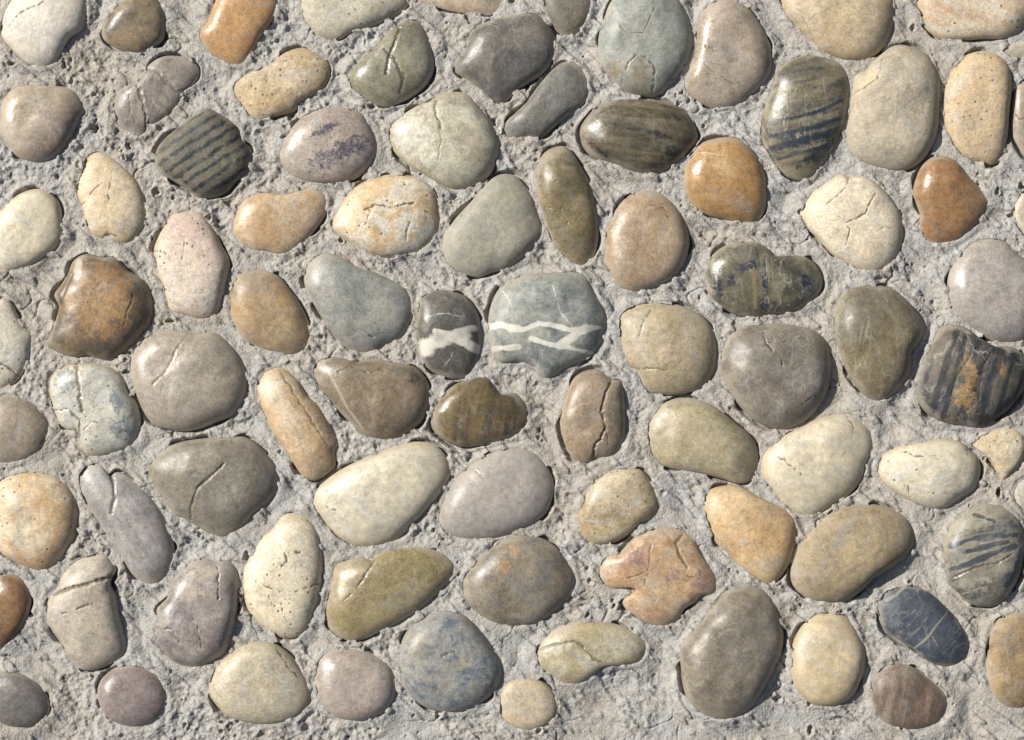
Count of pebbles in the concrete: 89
